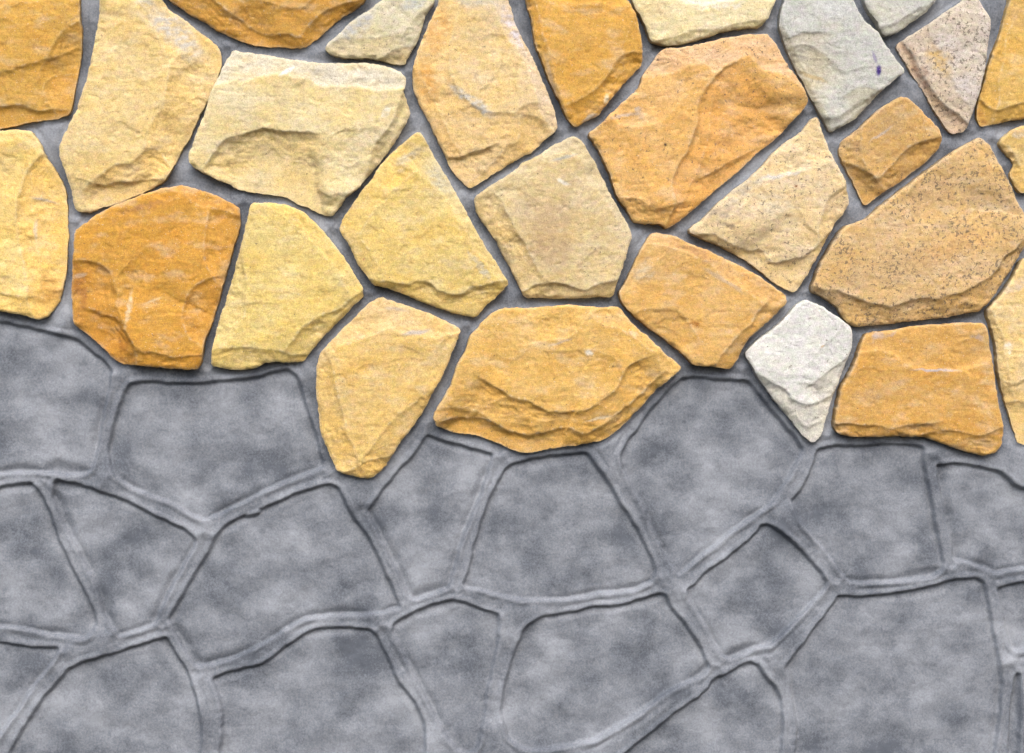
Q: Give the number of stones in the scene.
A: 28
